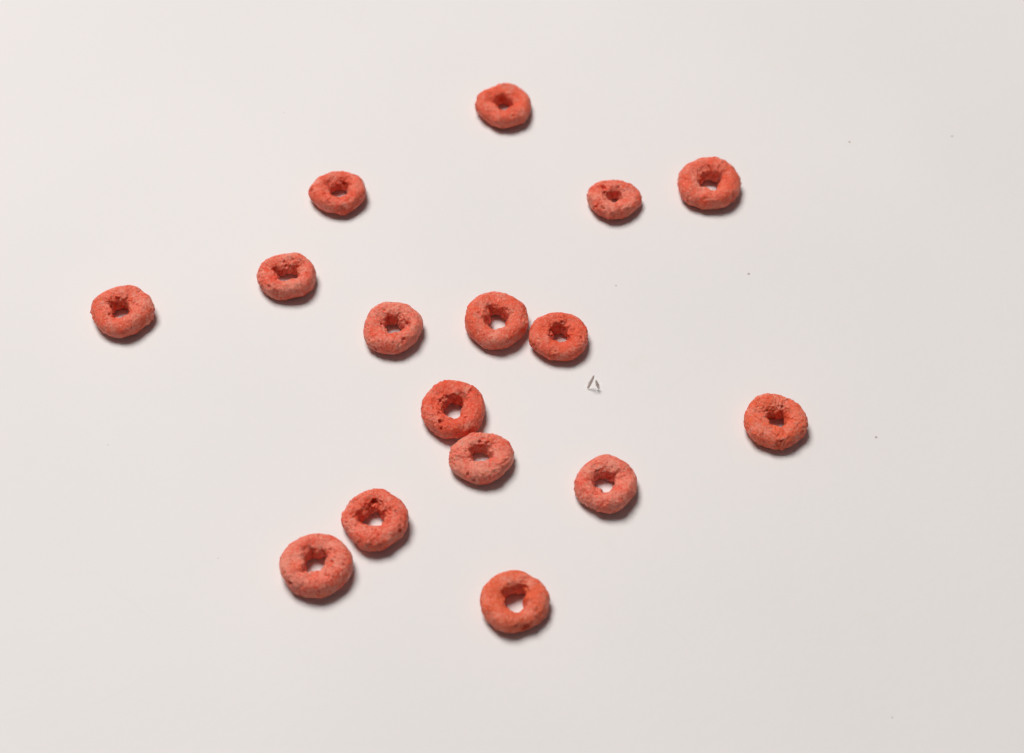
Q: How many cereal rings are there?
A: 16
